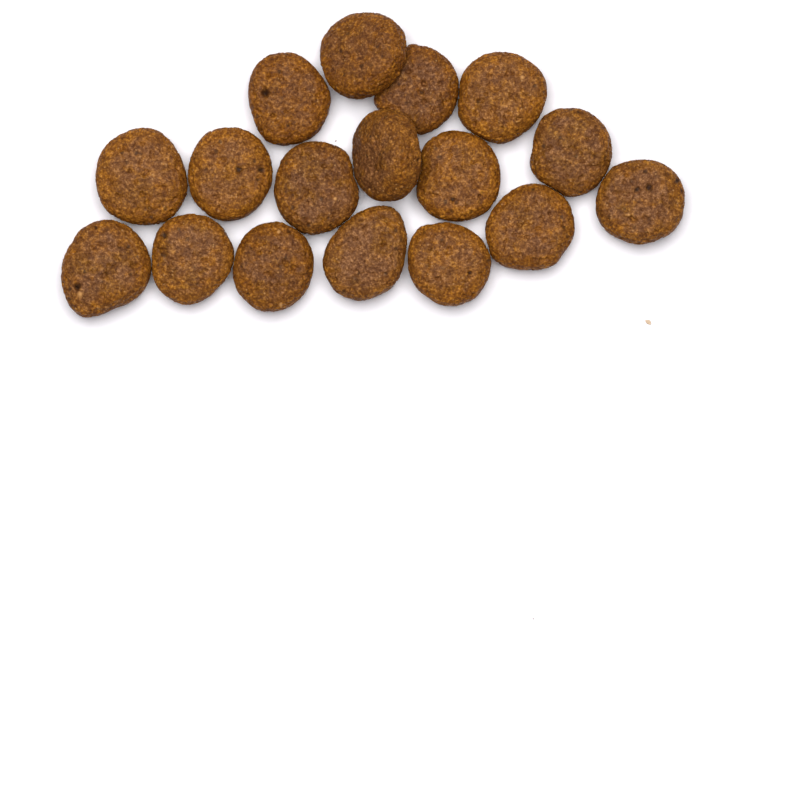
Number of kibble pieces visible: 17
